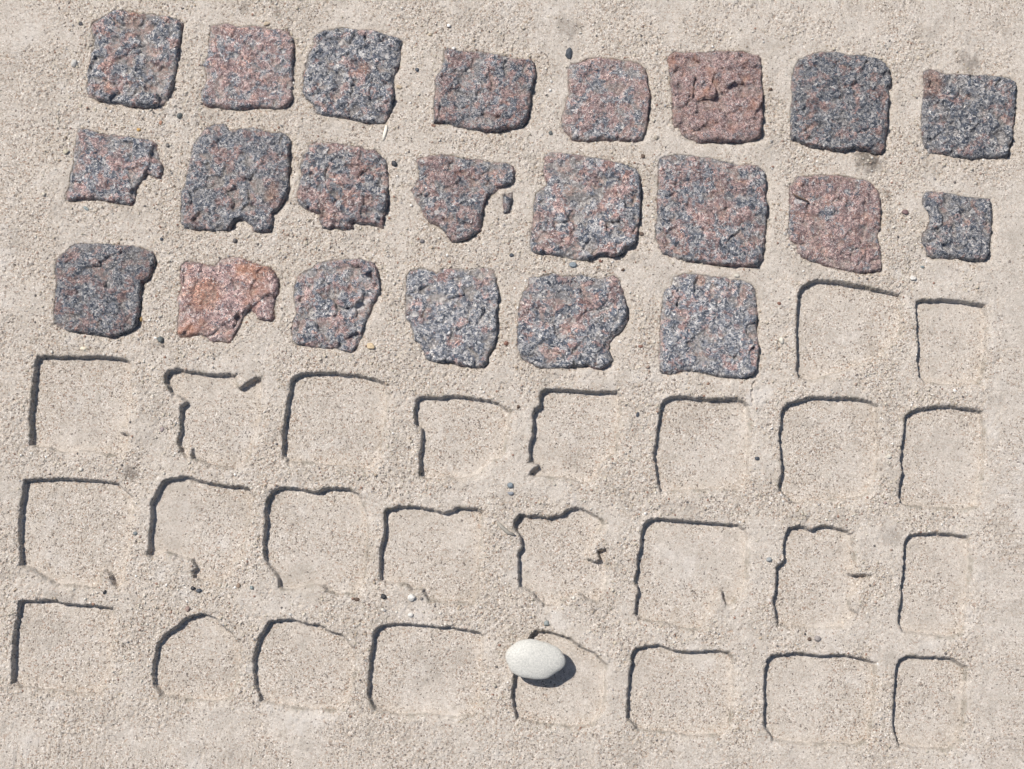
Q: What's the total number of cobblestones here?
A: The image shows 22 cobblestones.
